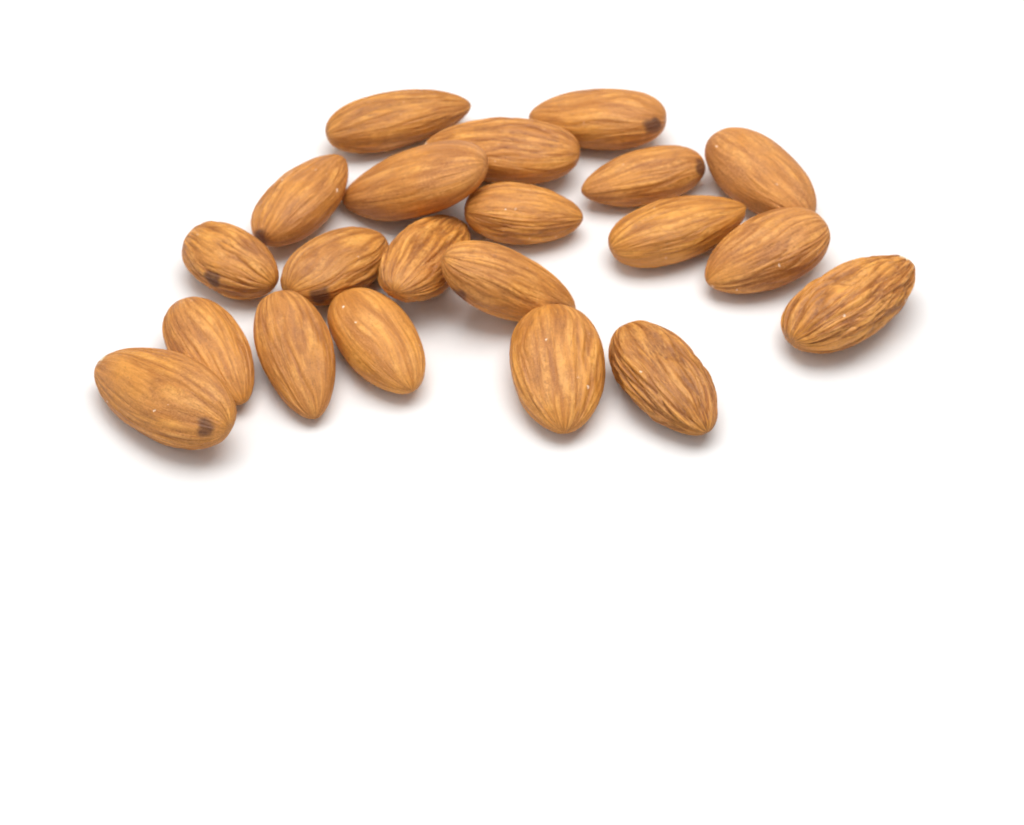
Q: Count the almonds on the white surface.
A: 21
